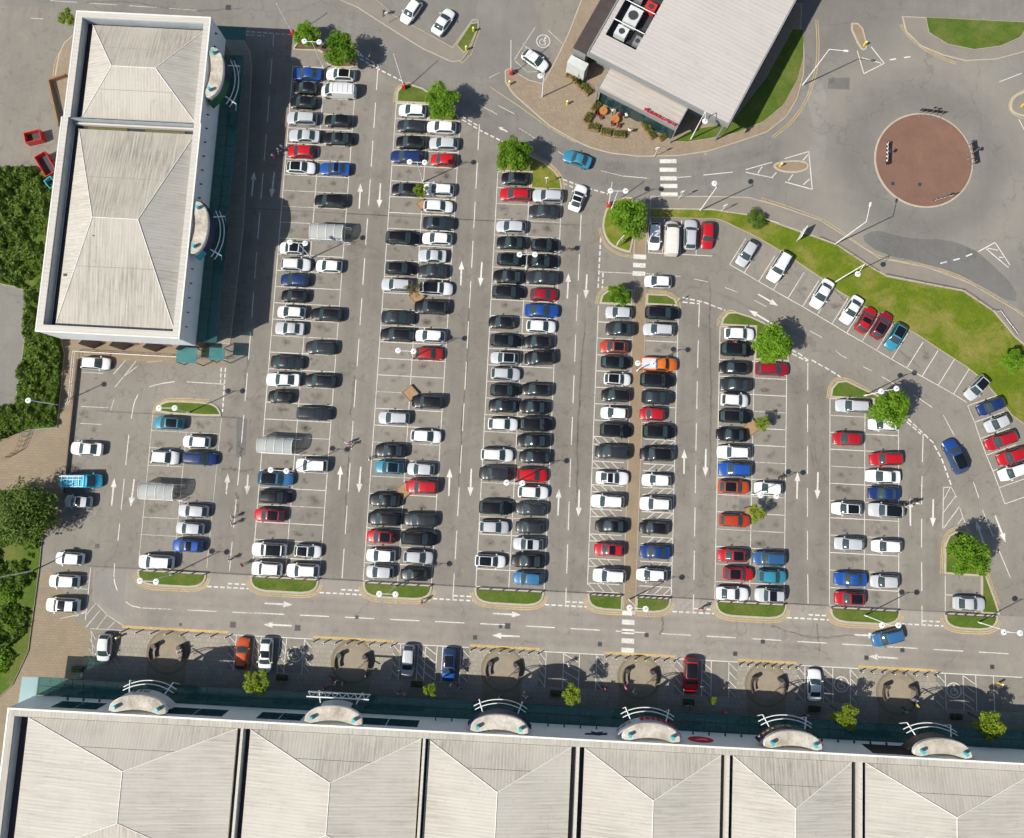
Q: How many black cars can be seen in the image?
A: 72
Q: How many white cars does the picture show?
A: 96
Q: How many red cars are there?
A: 27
